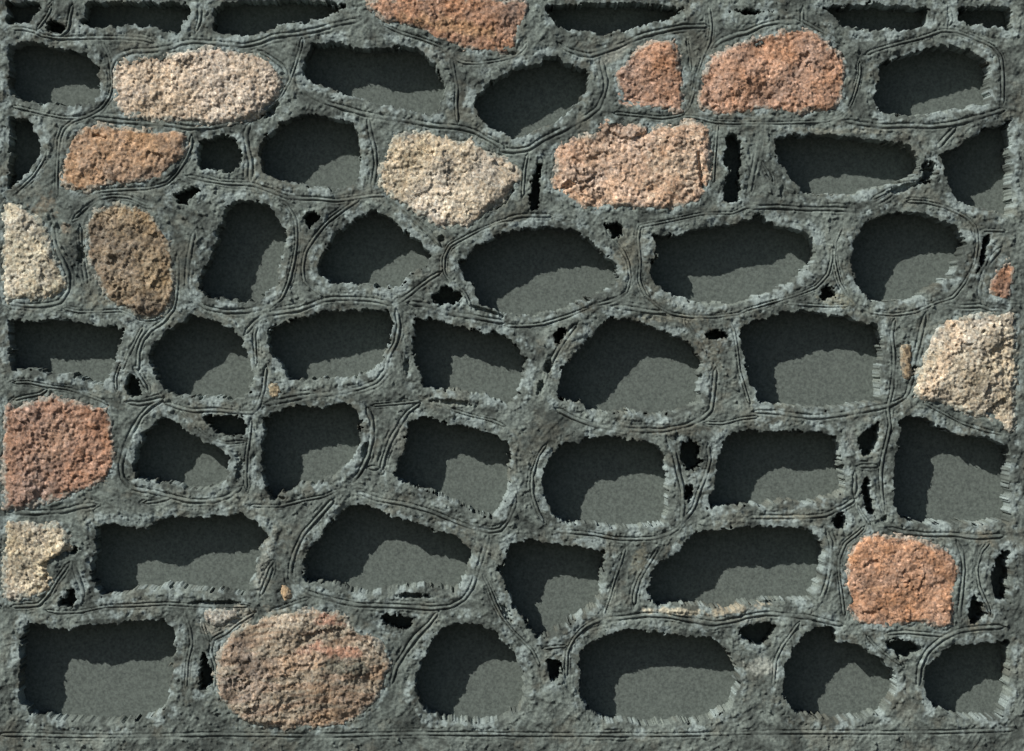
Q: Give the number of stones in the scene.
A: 19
